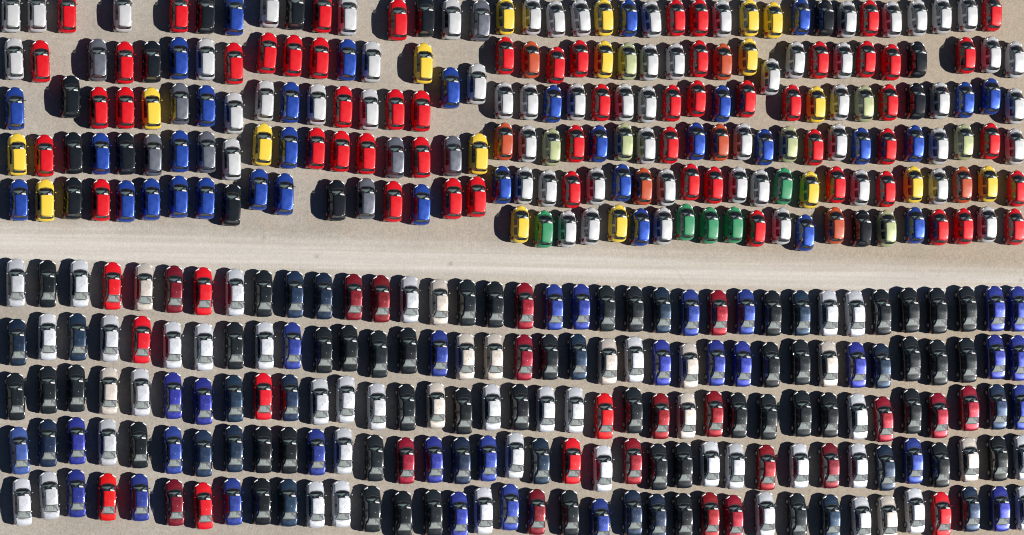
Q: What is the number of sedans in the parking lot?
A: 180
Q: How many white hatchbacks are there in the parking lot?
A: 59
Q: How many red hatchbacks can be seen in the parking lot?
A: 57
